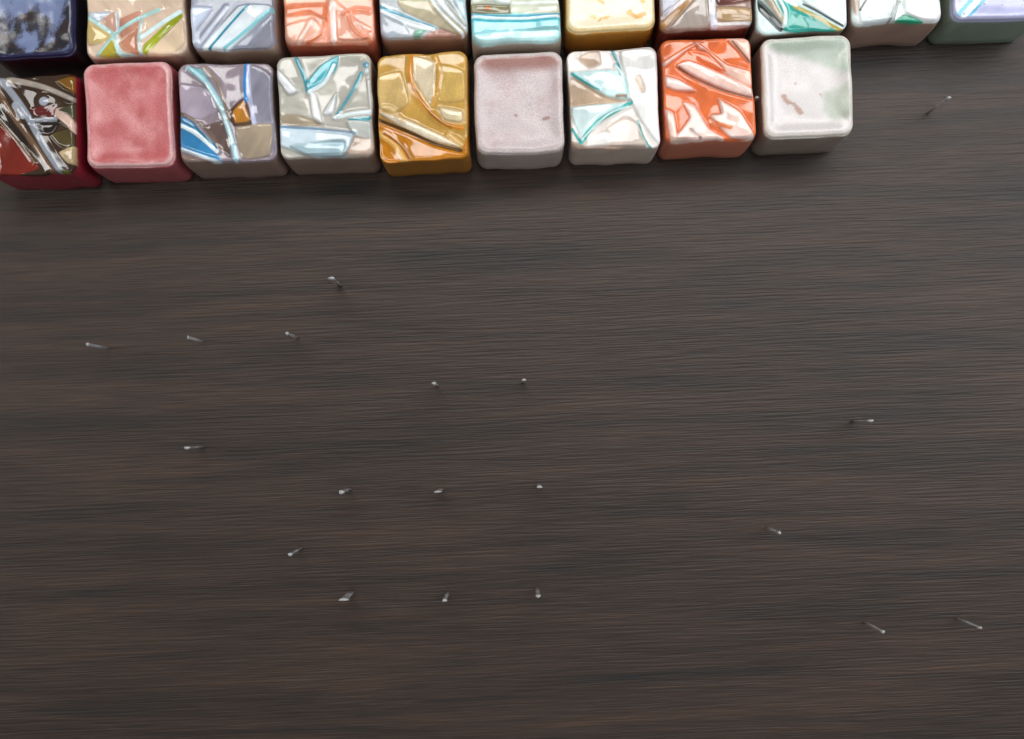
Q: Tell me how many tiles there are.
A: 20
